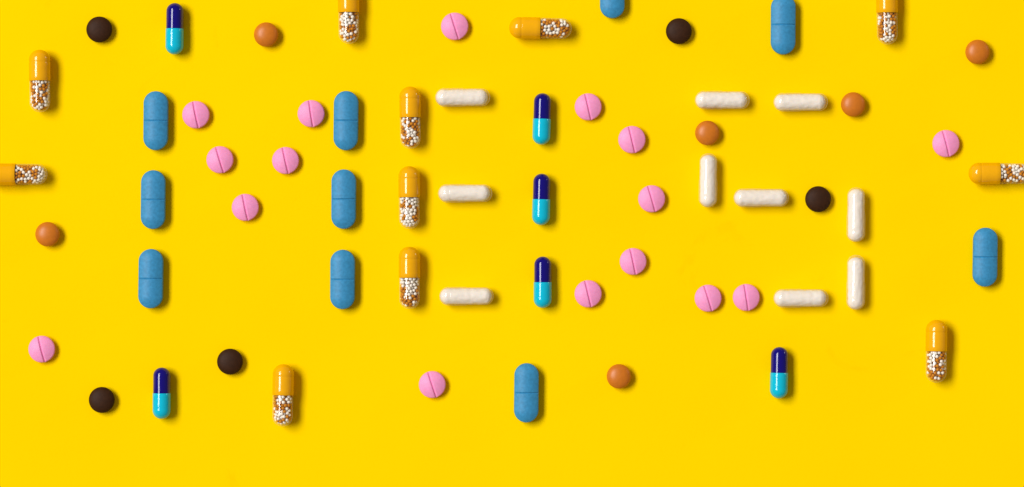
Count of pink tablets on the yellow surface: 16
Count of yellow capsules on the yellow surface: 11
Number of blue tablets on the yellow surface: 10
